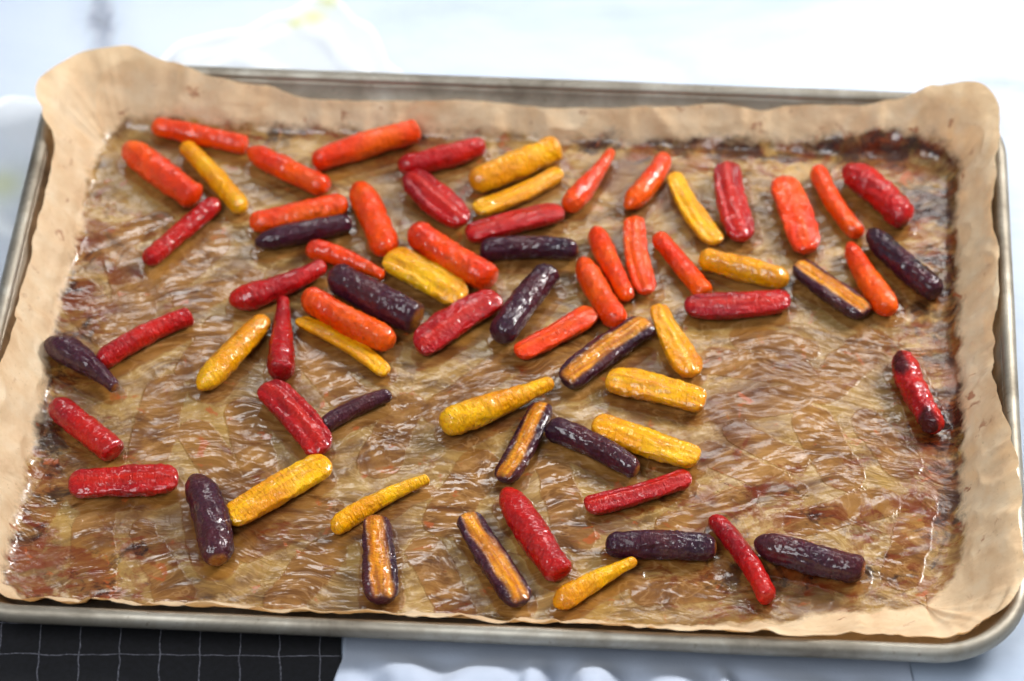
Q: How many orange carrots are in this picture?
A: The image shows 19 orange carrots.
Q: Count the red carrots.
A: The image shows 18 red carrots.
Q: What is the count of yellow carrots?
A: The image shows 15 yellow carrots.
